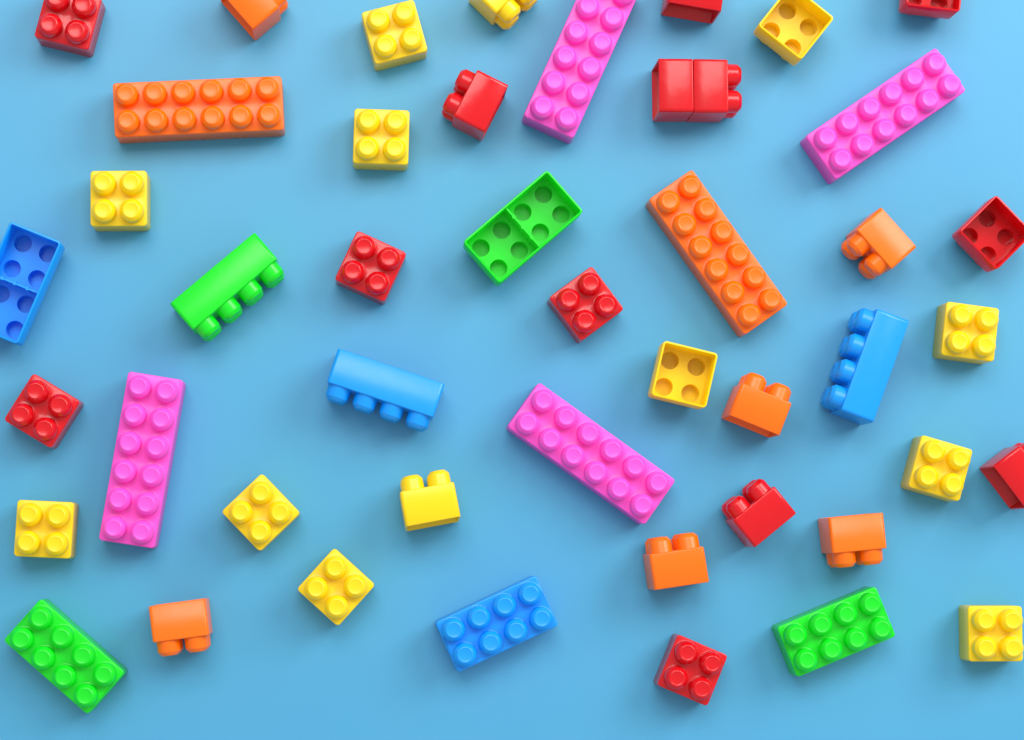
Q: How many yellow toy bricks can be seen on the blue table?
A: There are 13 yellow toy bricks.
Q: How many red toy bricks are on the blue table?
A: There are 13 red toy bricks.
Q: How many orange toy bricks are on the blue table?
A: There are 8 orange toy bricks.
